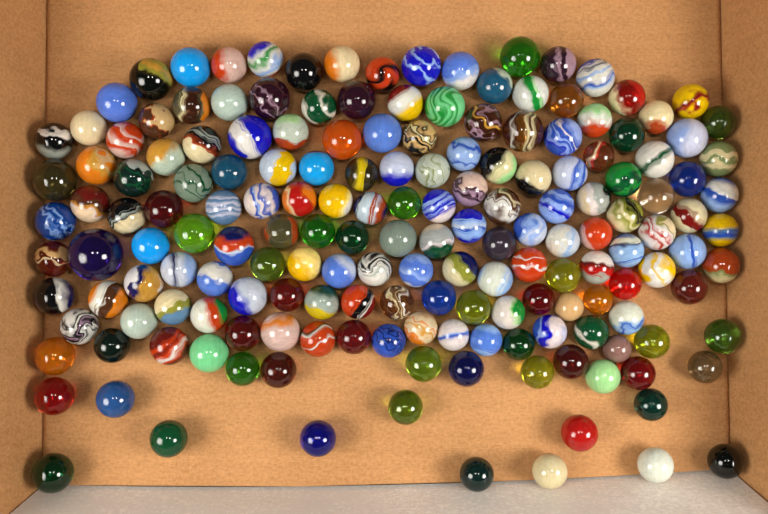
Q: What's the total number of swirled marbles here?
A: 108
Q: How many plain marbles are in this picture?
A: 67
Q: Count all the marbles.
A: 175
